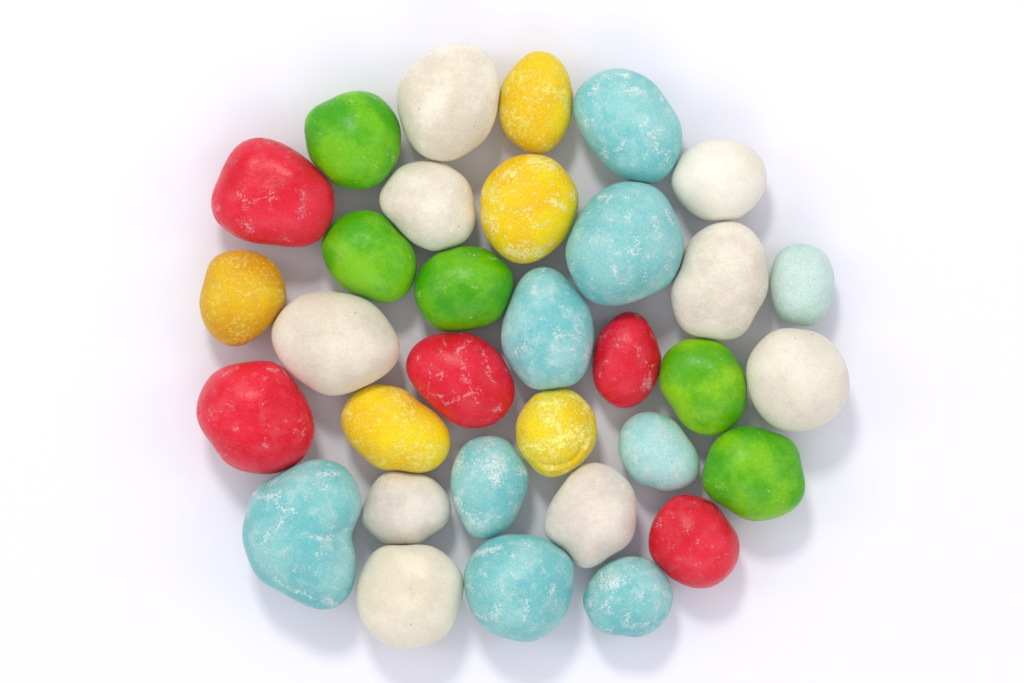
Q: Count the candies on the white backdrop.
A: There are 33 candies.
